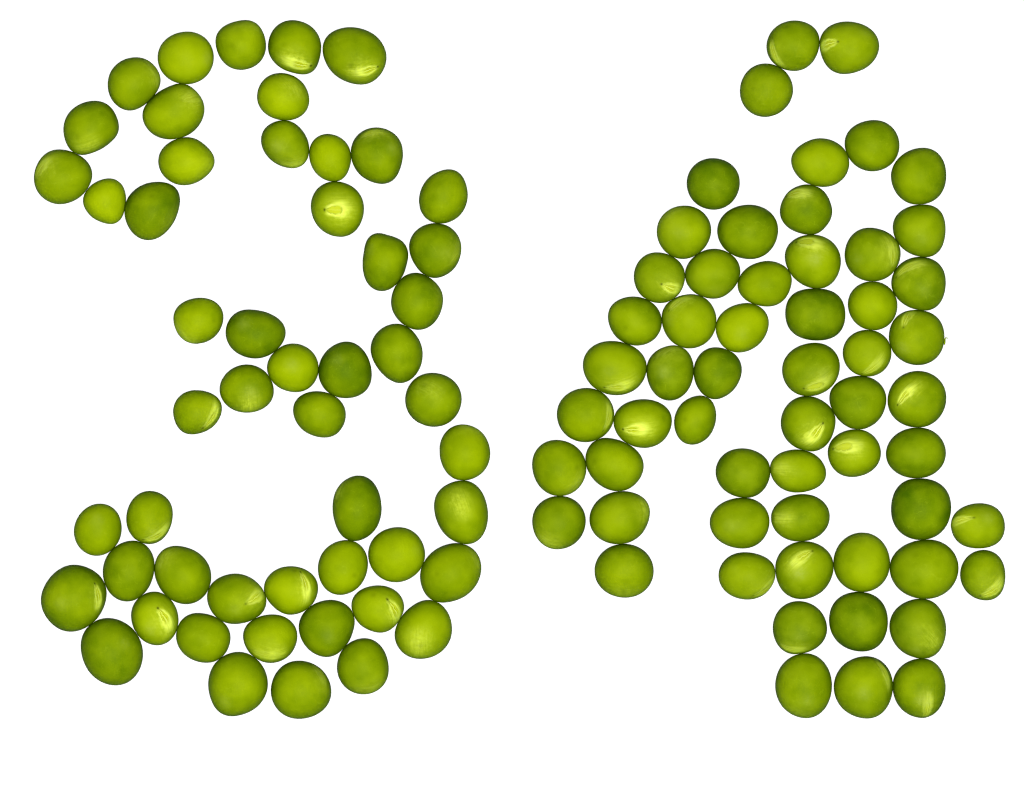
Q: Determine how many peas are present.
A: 110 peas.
